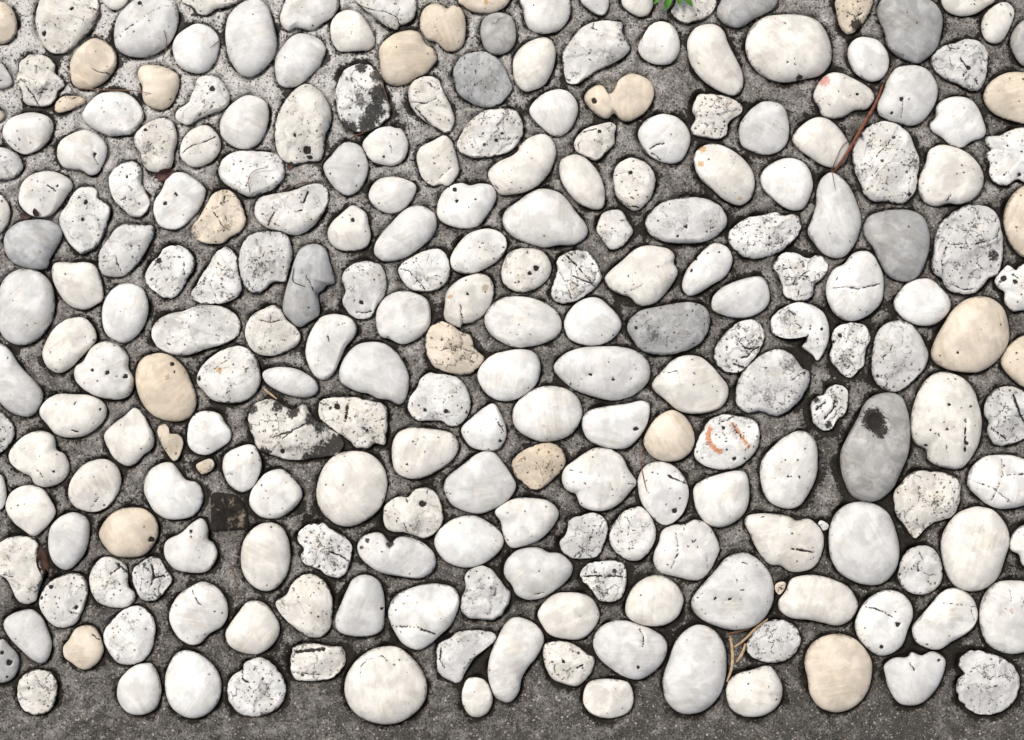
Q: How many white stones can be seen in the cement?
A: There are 199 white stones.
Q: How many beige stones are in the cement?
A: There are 25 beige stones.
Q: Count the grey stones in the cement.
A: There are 11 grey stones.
